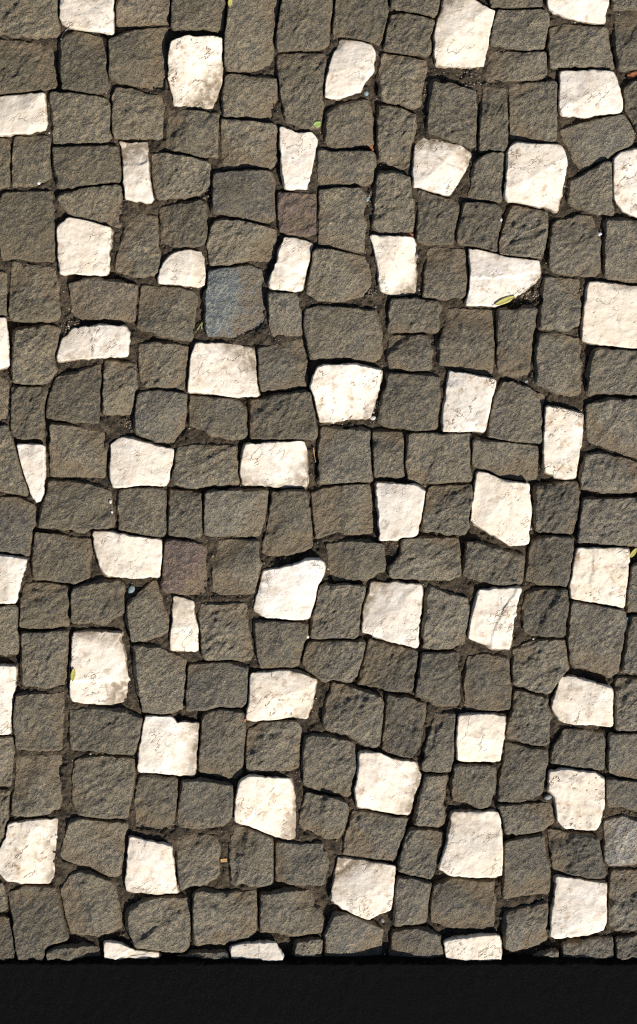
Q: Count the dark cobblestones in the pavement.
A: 178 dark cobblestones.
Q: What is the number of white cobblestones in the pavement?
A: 53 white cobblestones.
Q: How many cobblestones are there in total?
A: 231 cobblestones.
